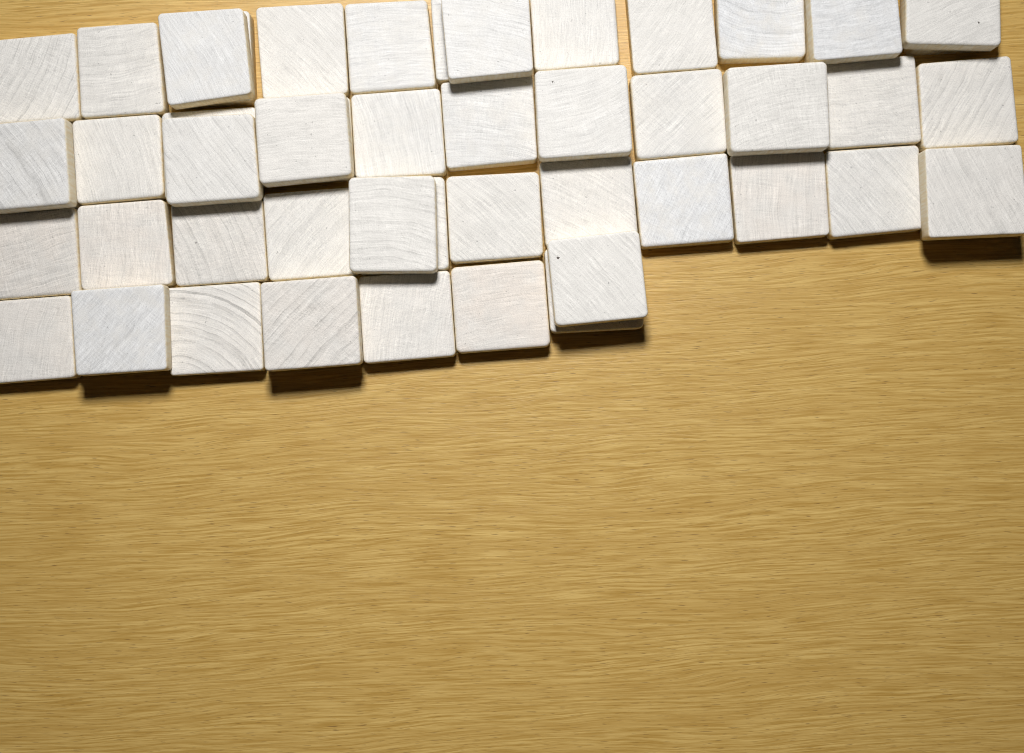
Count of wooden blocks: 40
